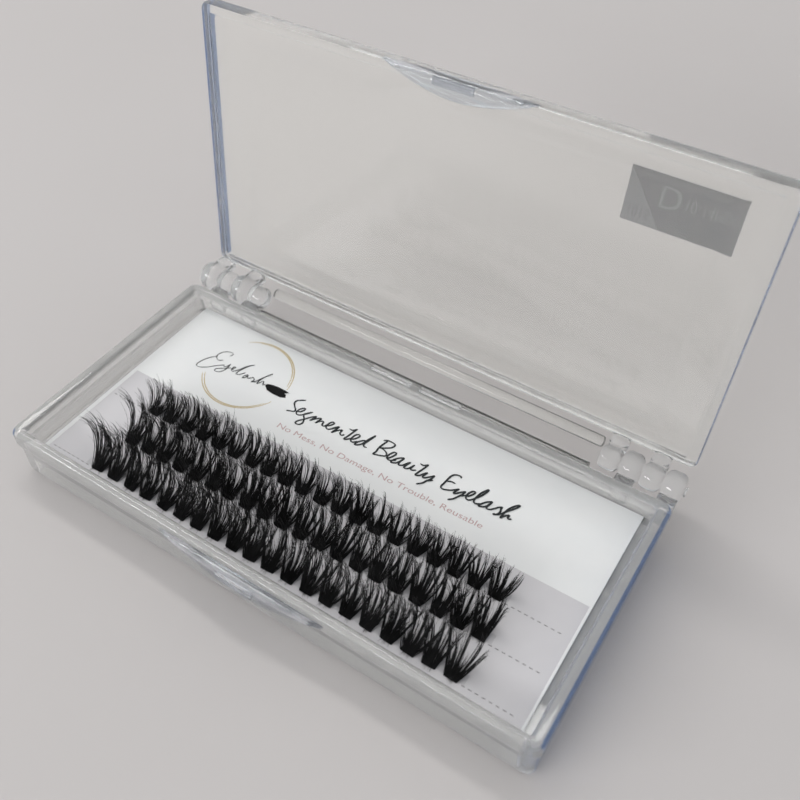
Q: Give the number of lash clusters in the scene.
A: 60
